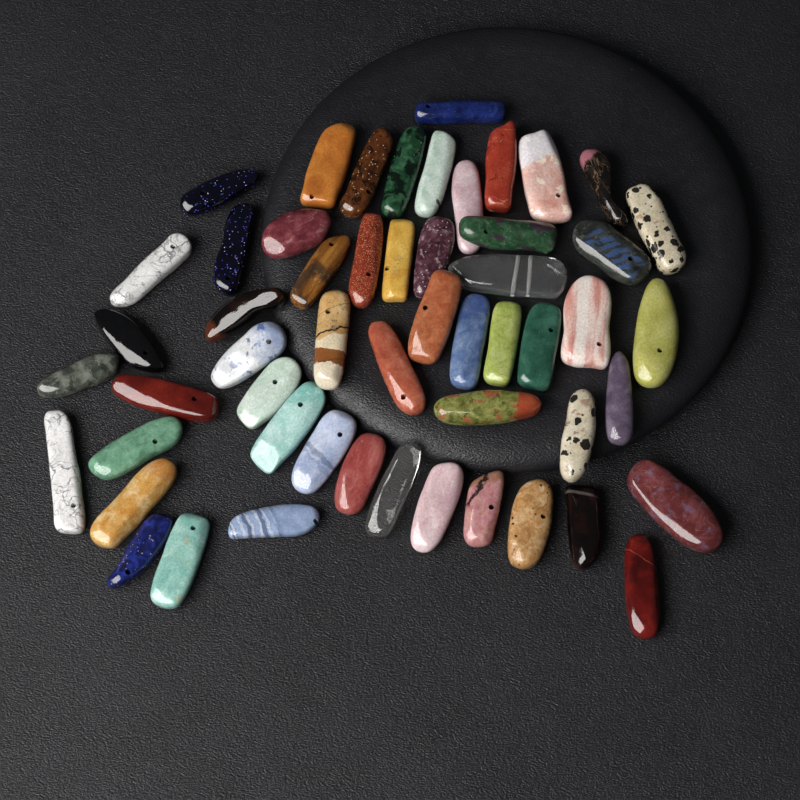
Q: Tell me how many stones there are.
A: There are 54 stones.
